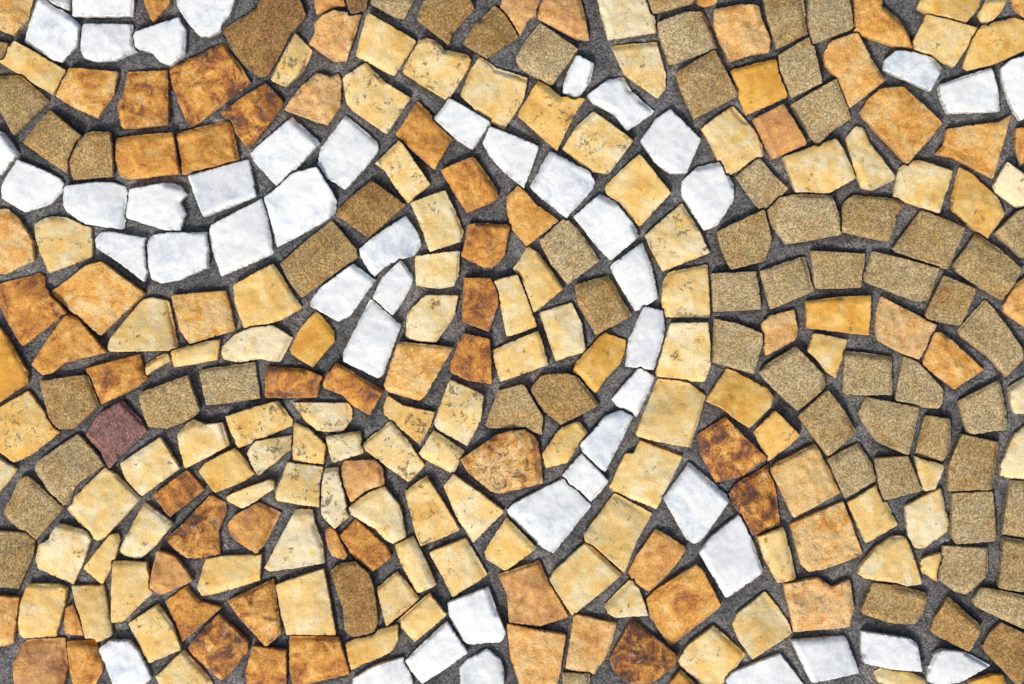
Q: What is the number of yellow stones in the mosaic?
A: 102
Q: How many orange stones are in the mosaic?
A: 70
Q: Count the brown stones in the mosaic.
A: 64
